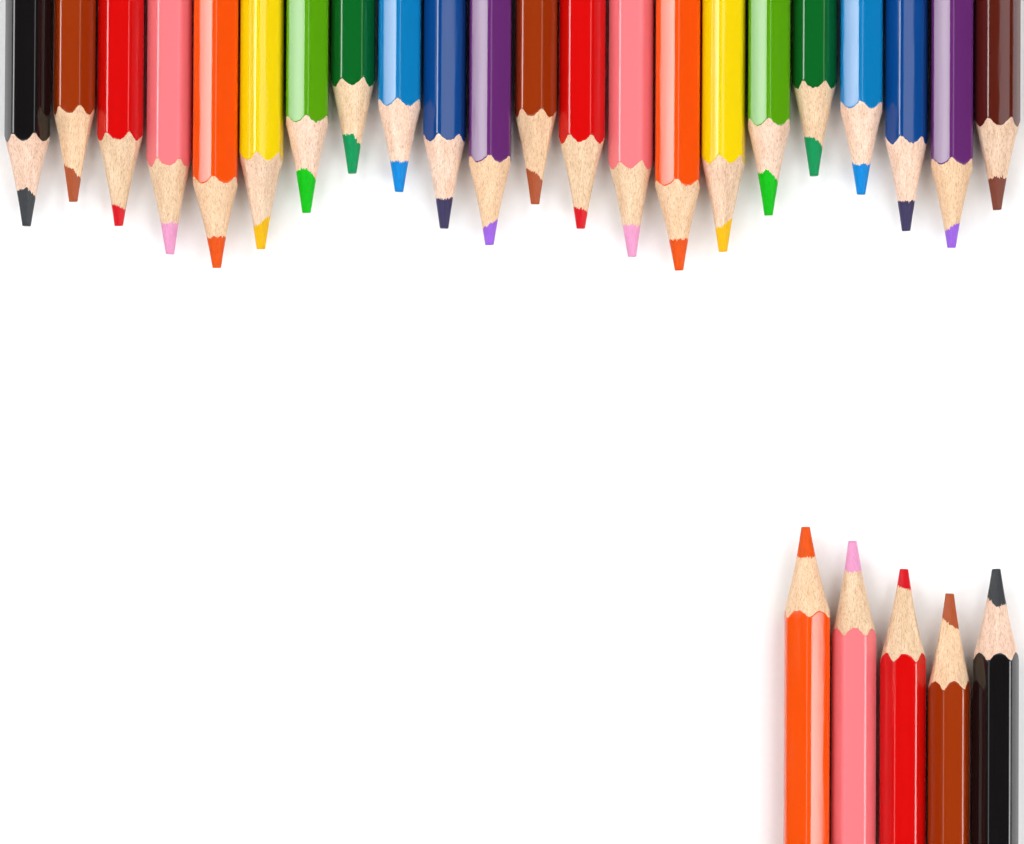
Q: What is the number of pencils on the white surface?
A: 27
